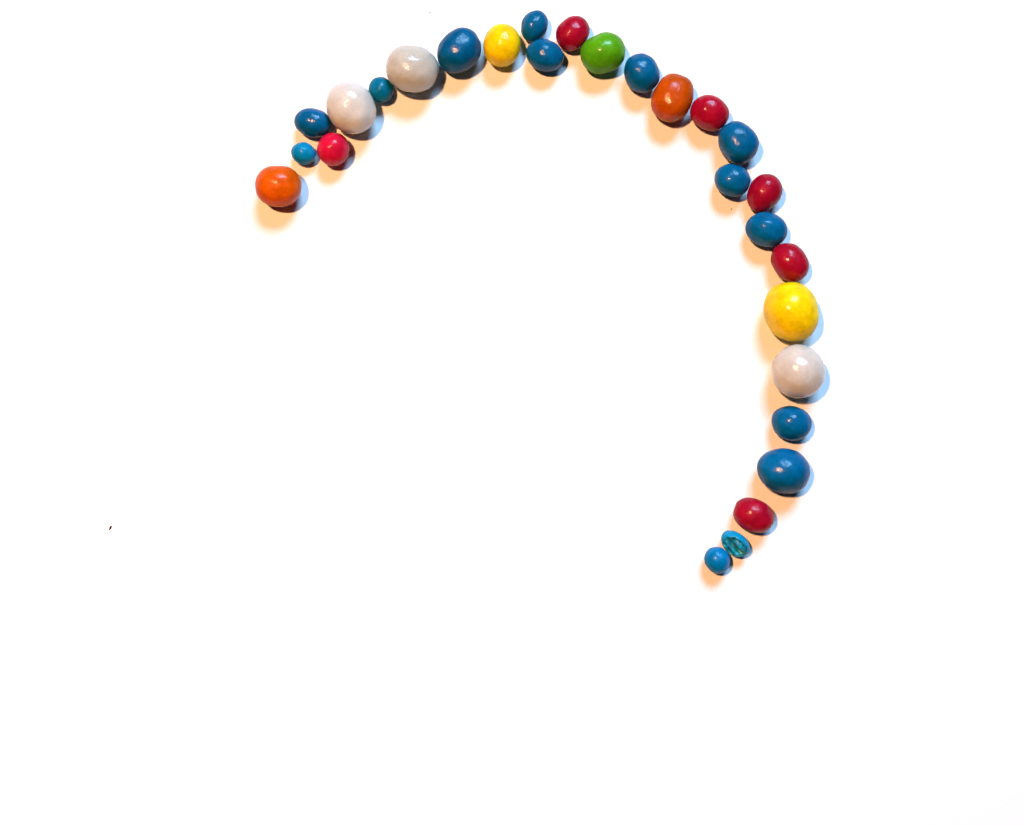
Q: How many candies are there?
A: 28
